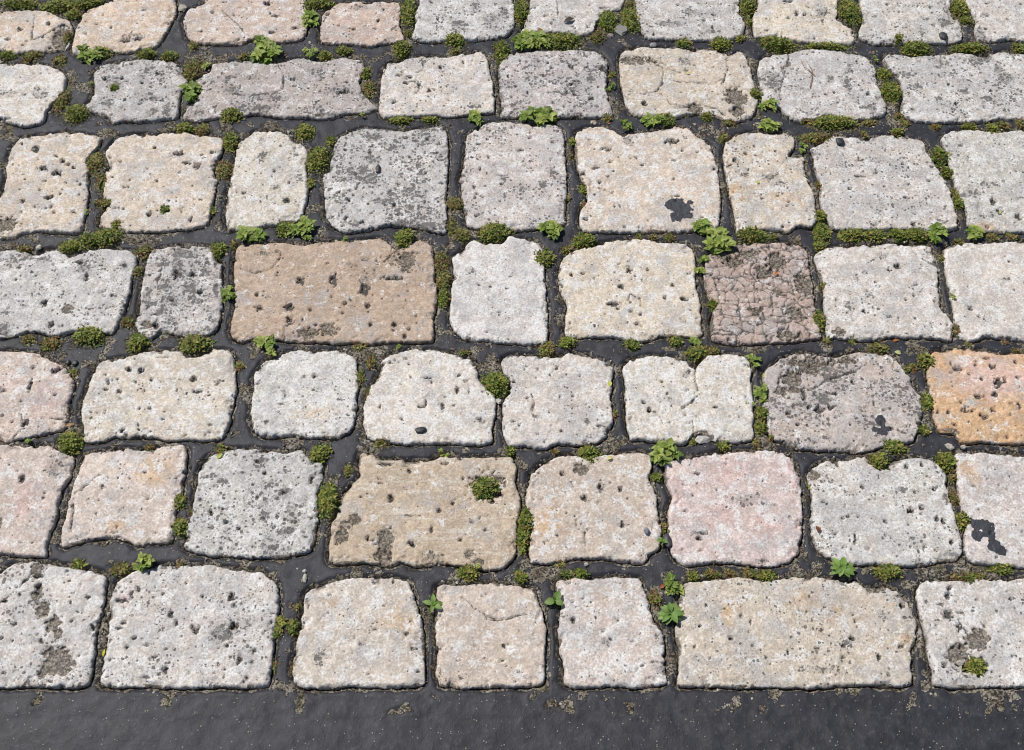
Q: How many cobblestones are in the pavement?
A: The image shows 58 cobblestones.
